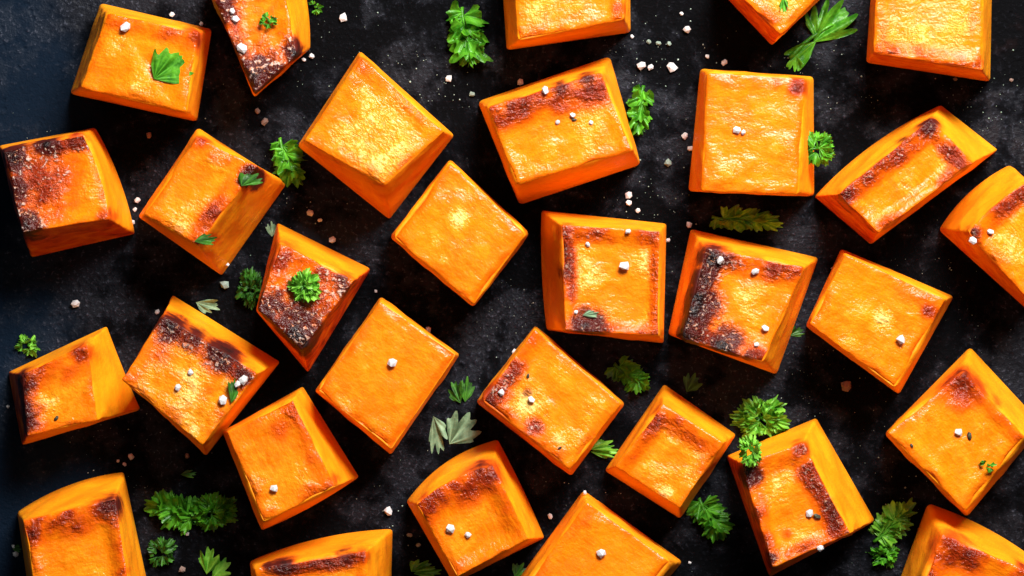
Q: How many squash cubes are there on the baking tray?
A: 30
